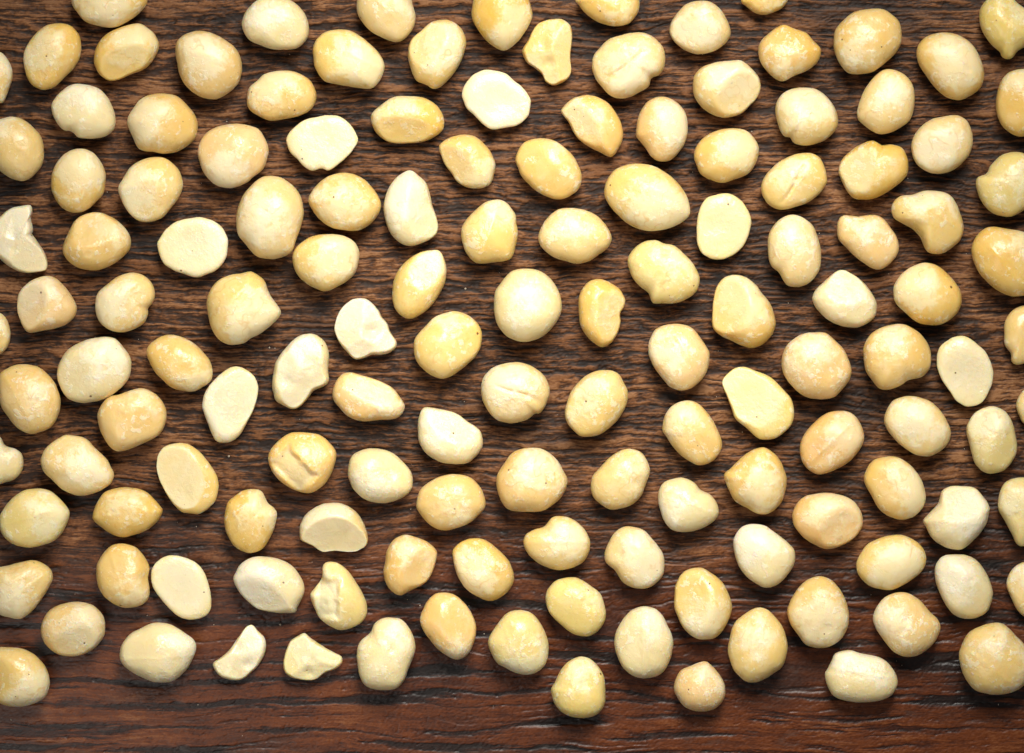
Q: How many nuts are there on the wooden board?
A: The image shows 140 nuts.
